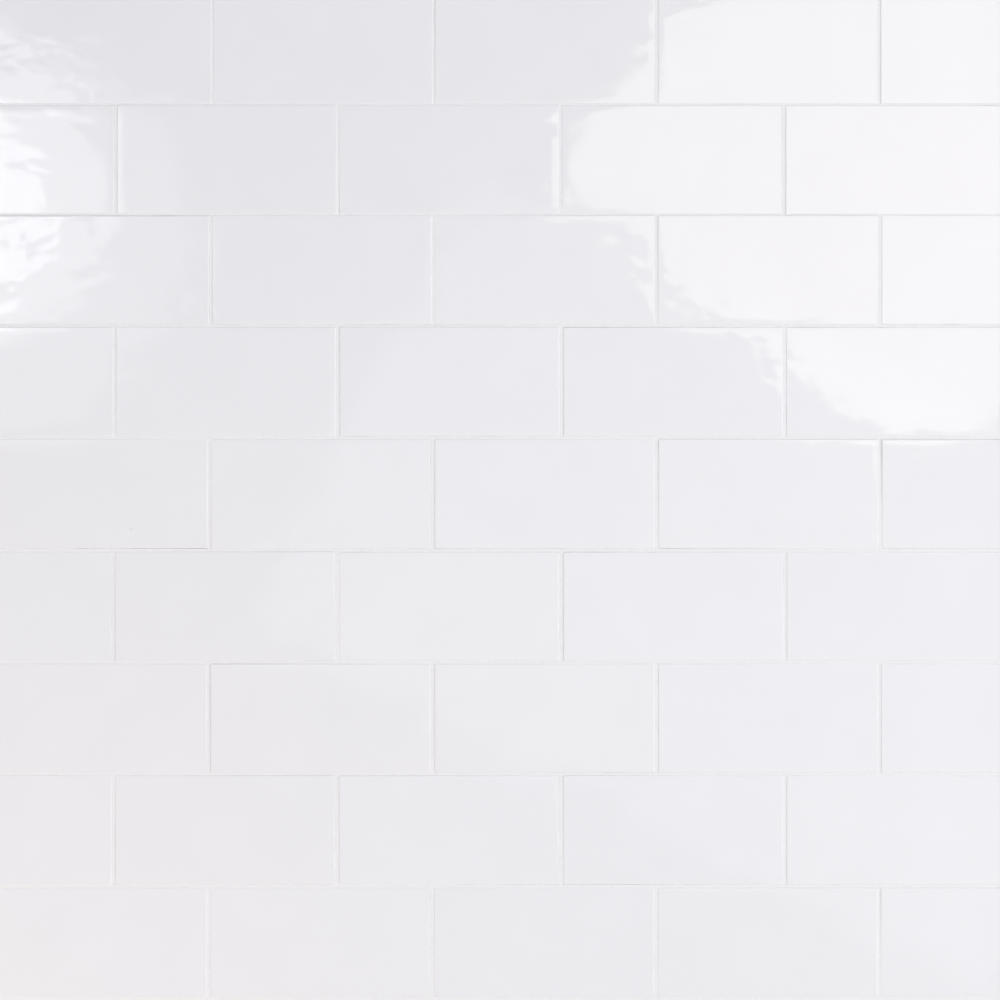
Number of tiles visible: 45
